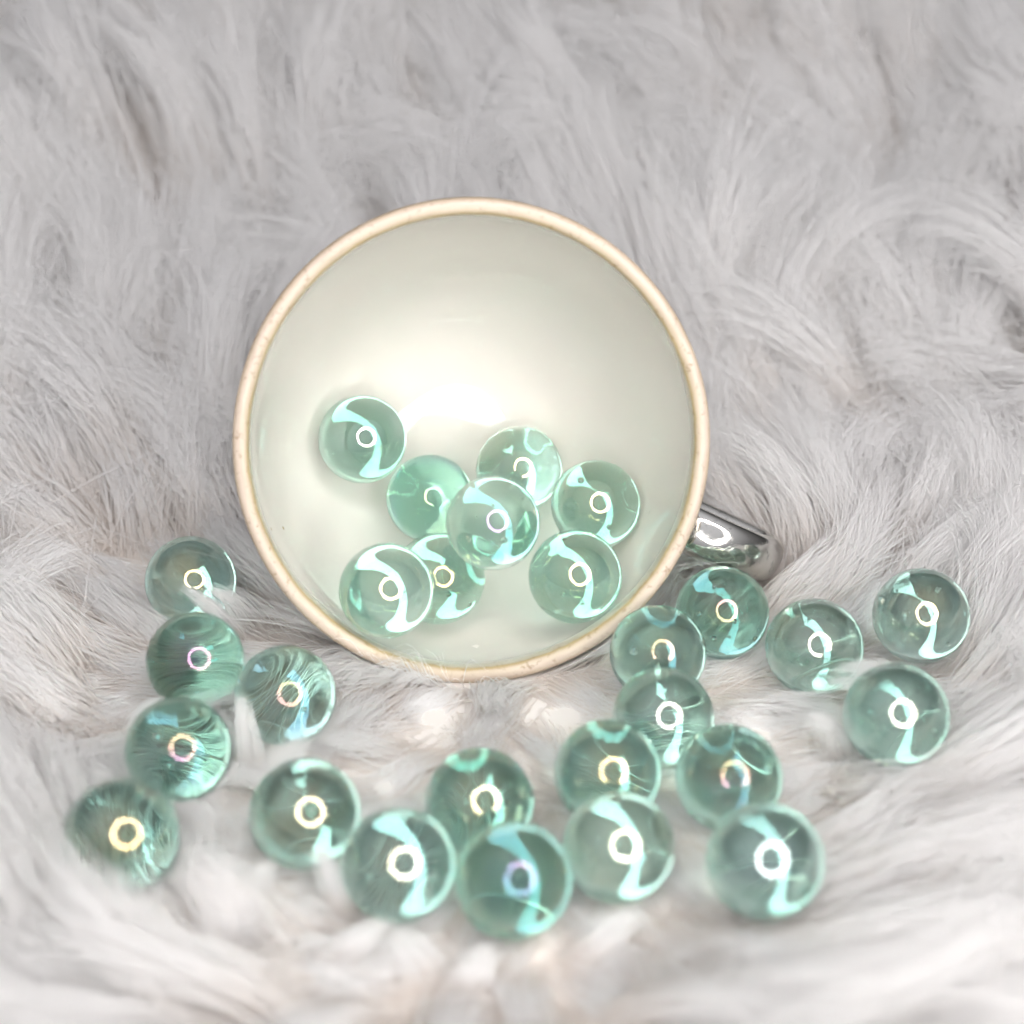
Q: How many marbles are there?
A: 27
